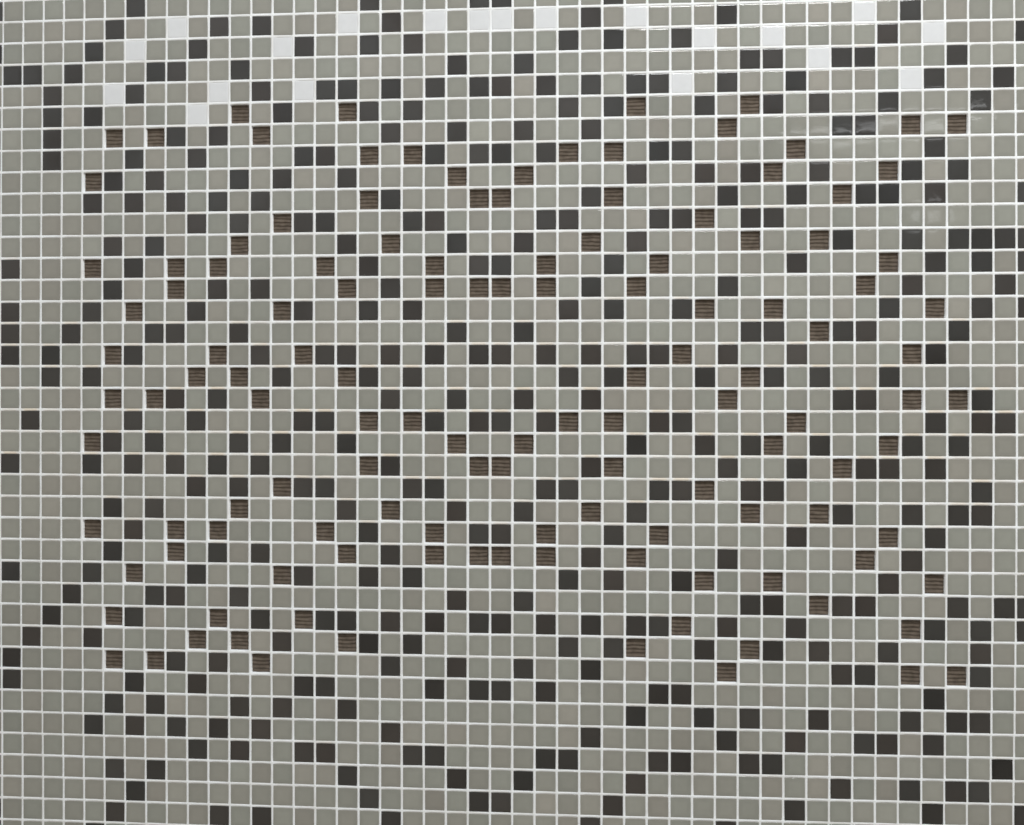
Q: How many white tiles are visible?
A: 20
